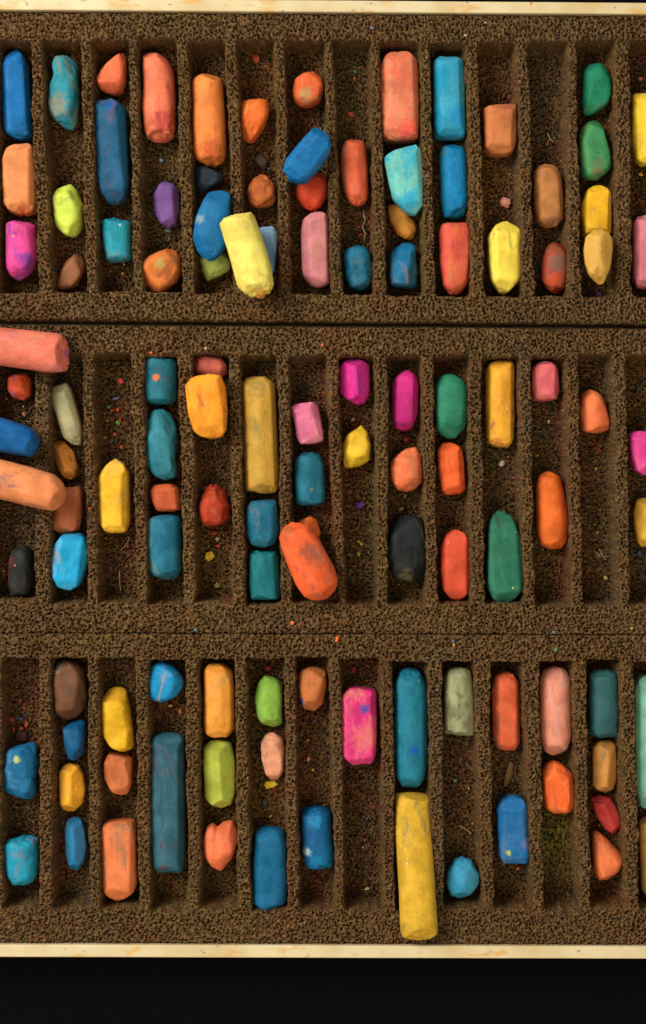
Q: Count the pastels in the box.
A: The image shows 116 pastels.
